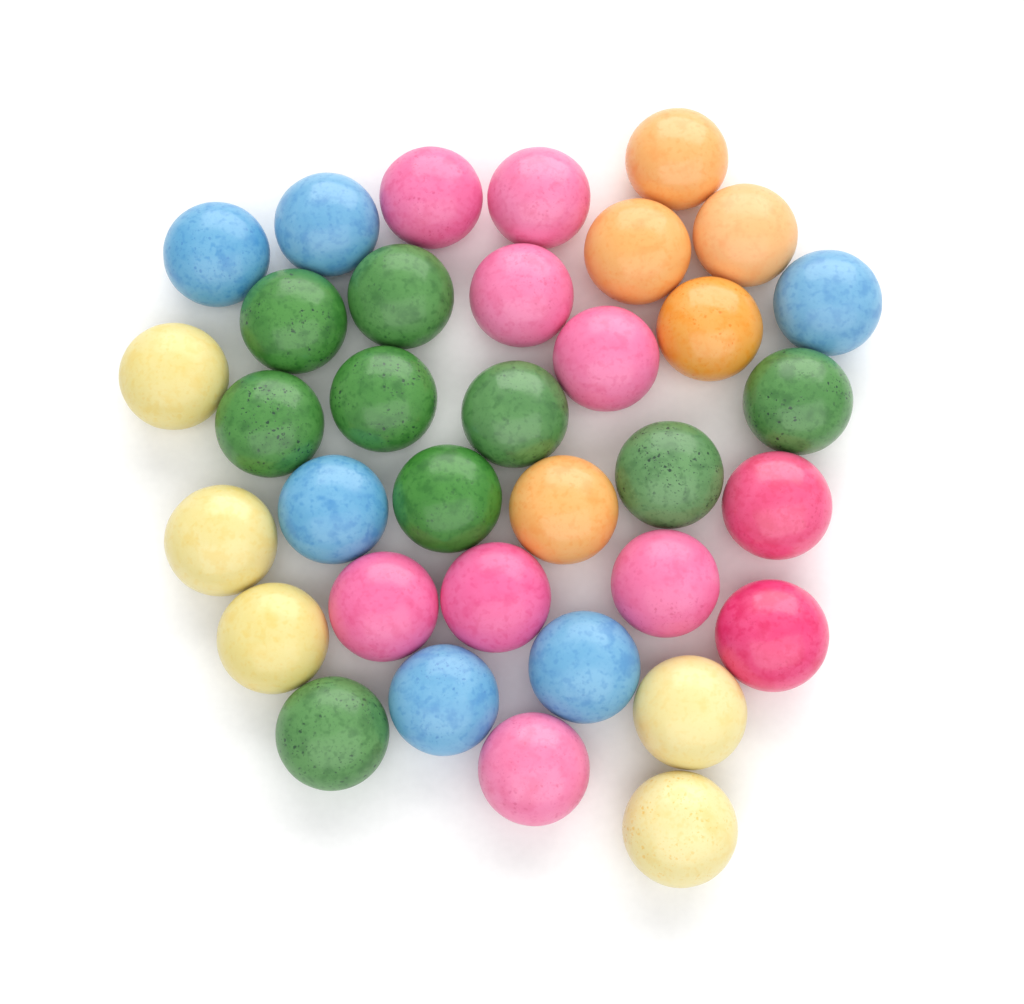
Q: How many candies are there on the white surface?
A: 35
